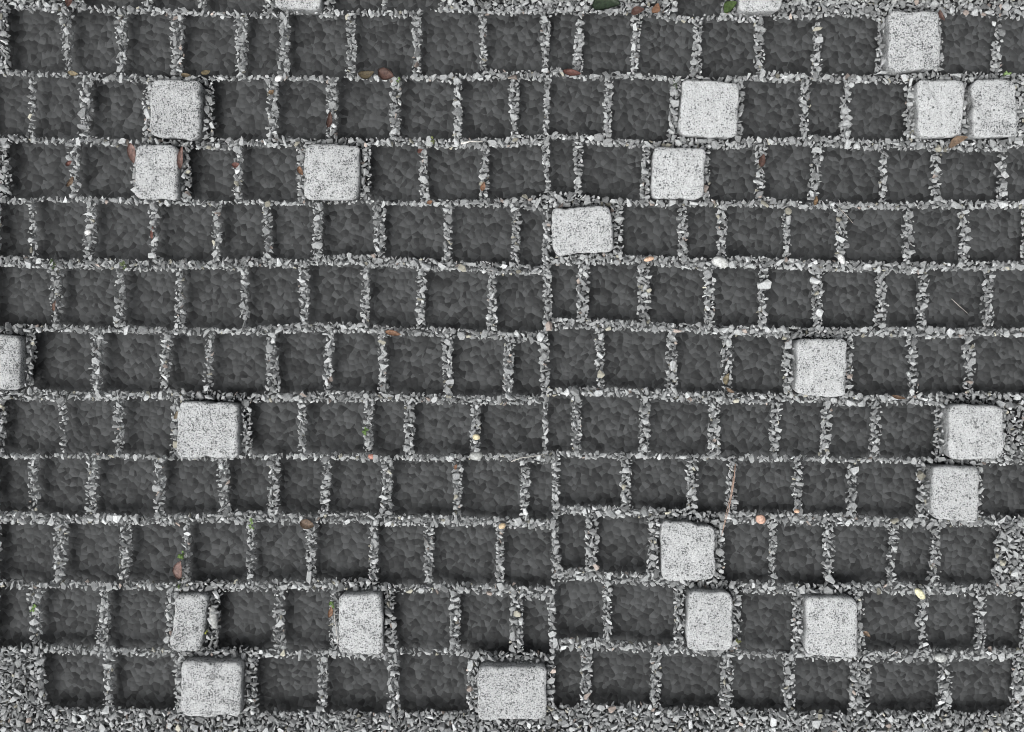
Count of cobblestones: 23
